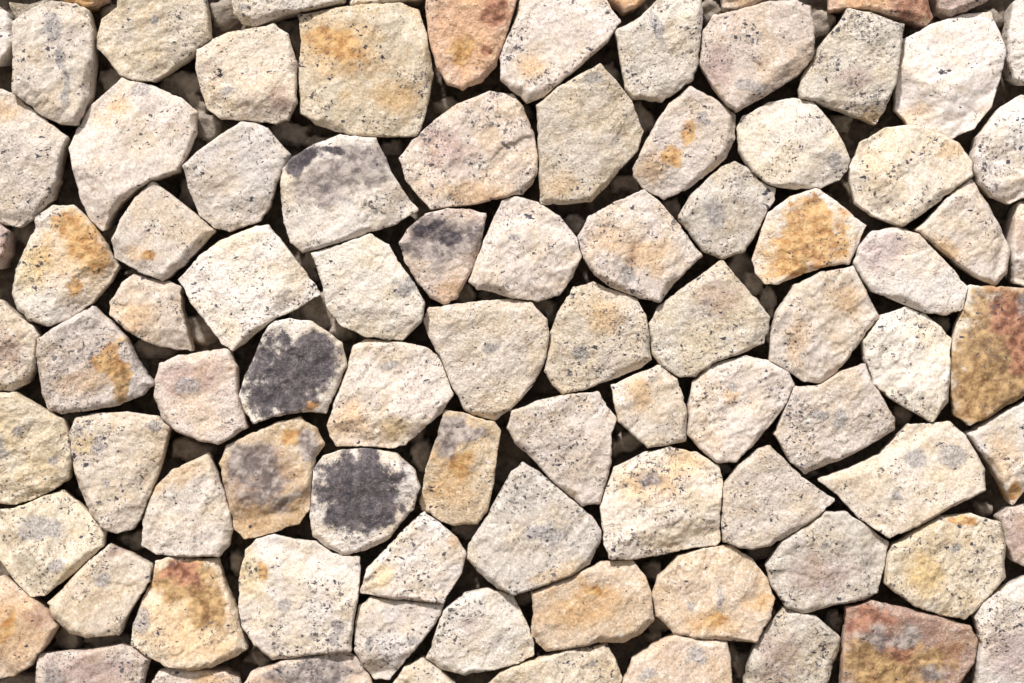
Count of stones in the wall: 92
